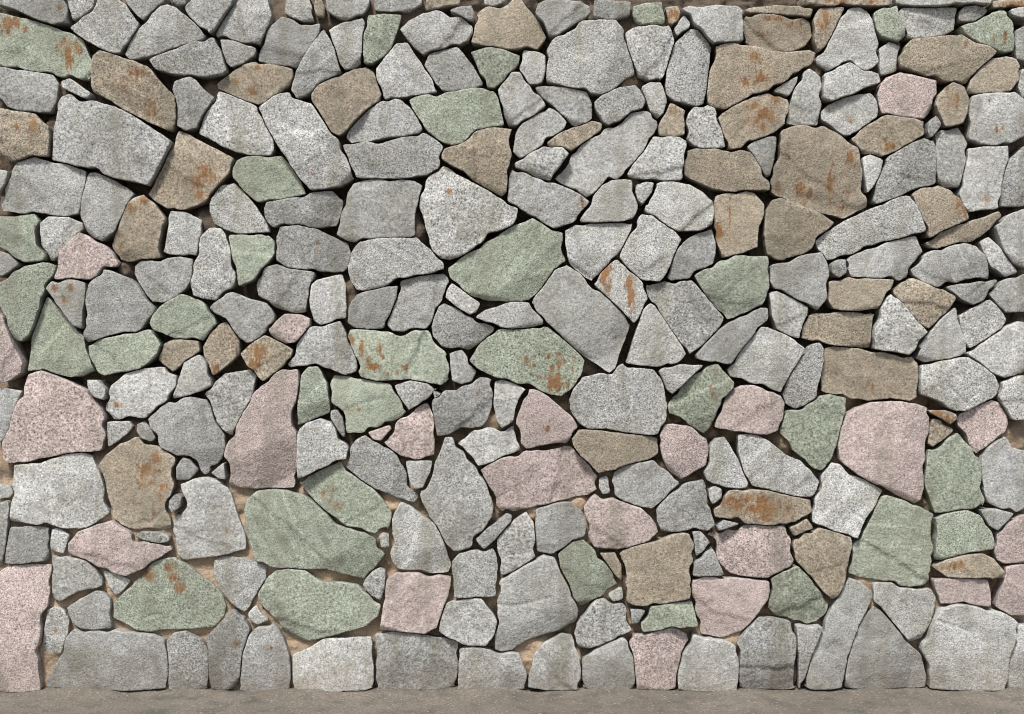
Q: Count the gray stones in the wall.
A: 198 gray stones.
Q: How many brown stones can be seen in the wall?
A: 47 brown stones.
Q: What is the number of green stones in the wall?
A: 32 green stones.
